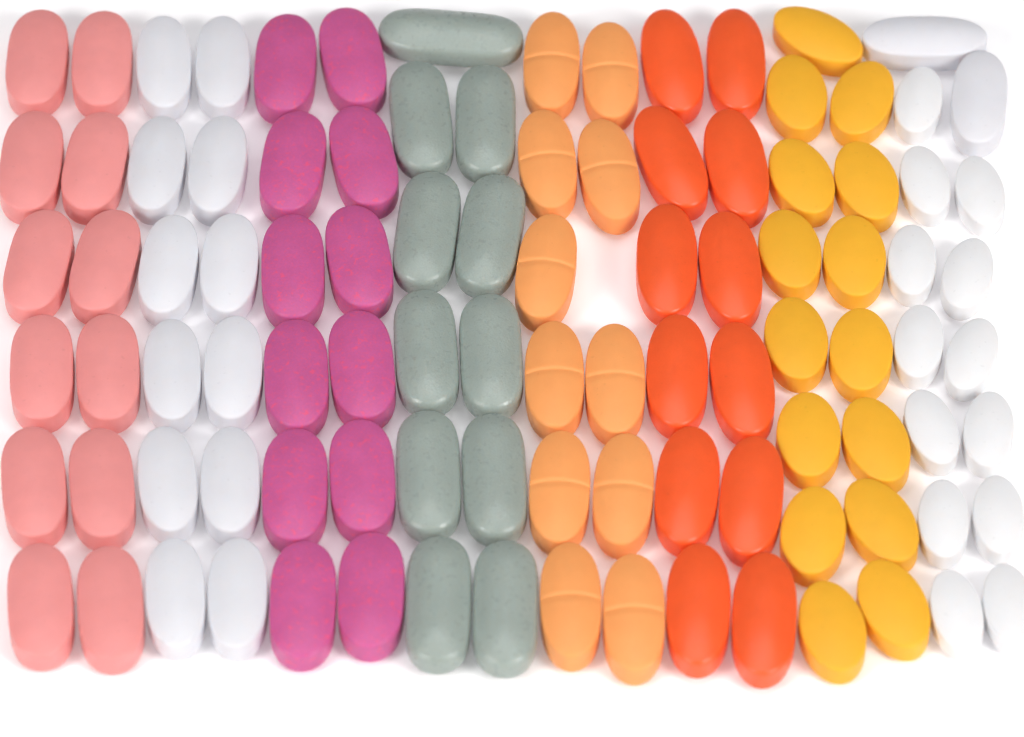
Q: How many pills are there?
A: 100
